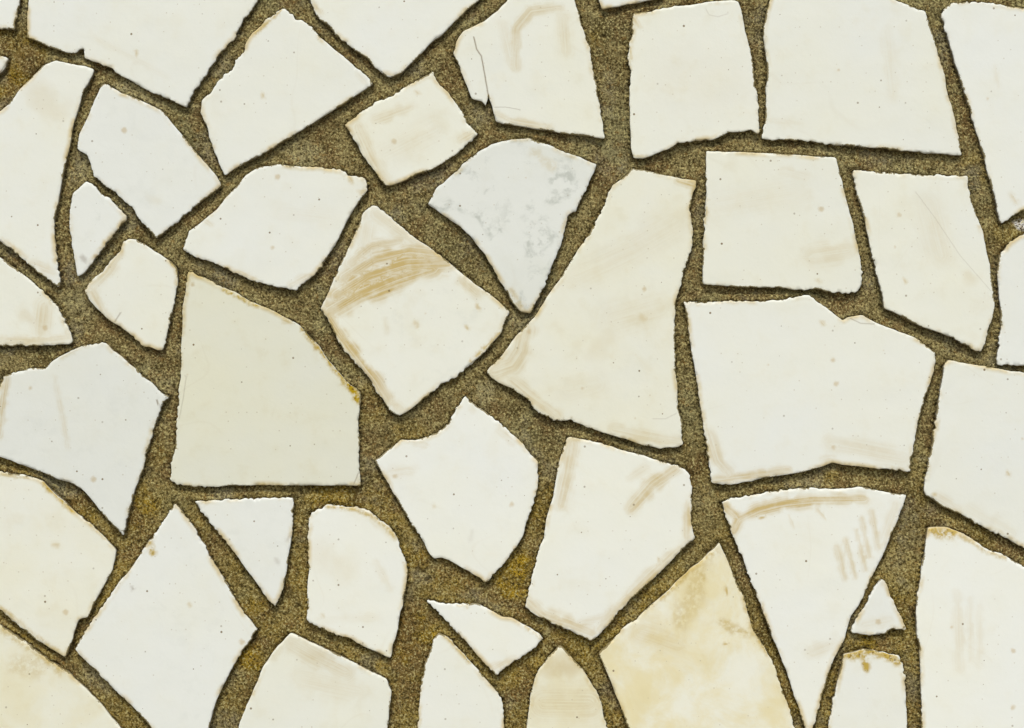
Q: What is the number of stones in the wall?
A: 43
